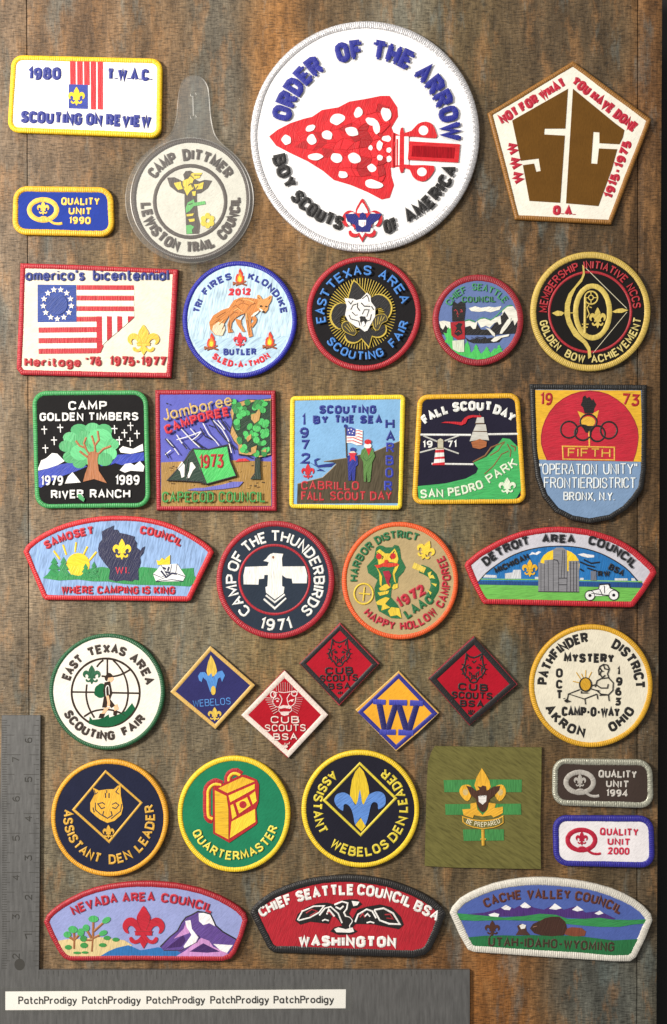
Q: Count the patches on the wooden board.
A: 35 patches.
